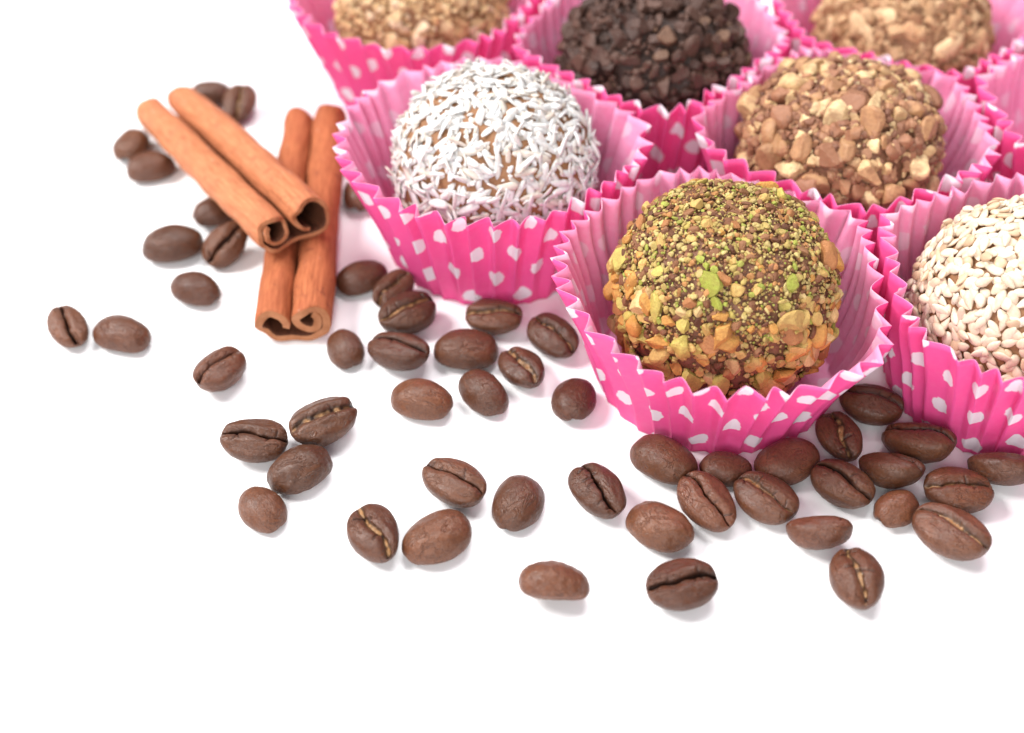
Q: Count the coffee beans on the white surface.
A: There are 52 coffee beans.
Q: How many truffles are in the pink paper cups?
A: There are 7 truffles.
